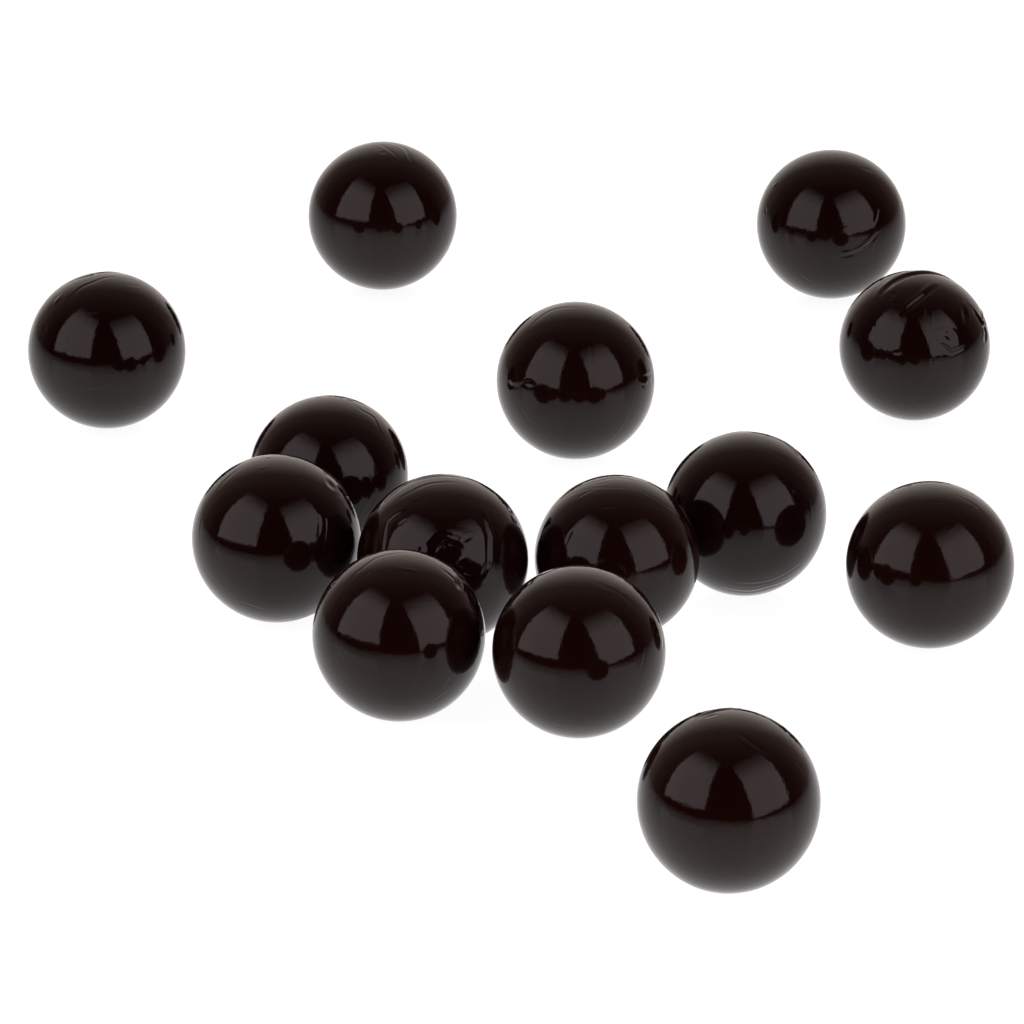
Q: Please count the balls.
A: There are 14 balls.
